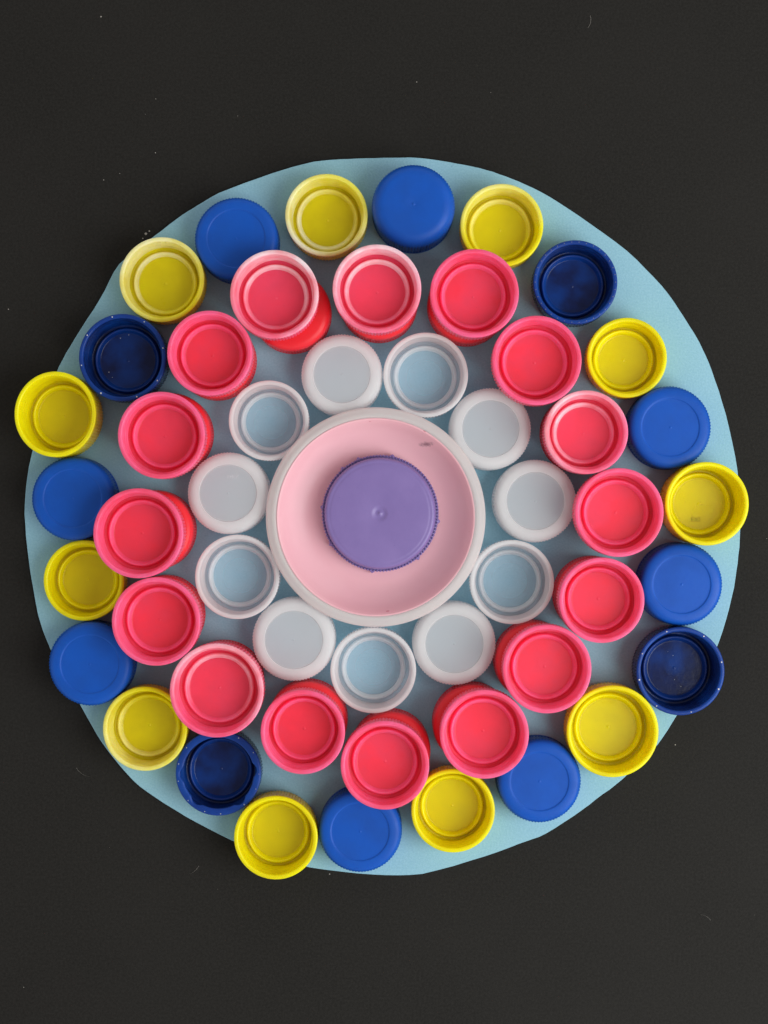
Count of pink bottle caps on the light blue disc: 16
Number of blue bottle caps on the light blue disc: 12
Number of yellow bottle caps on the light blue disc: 11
